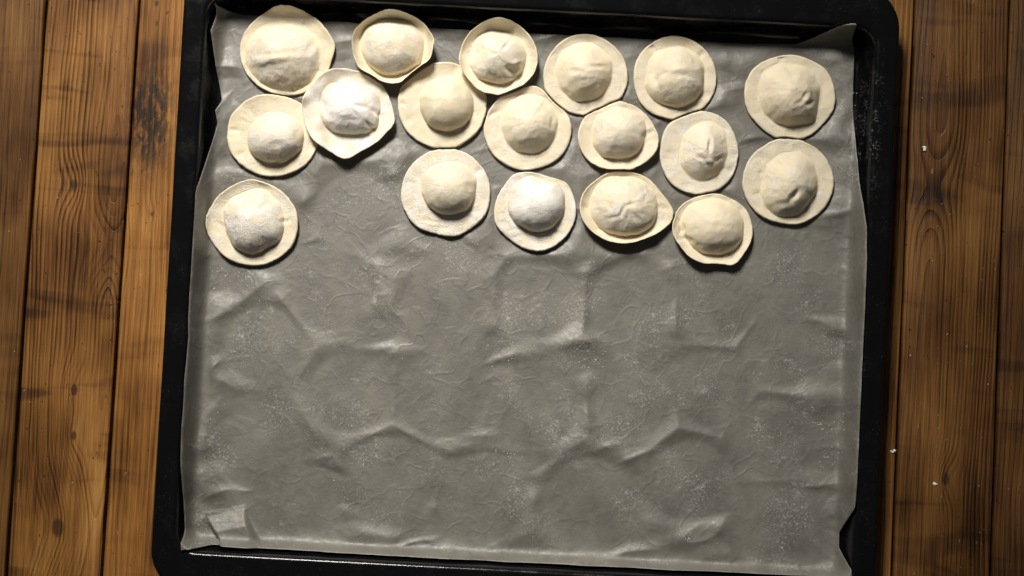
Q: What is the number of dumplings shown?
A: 18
